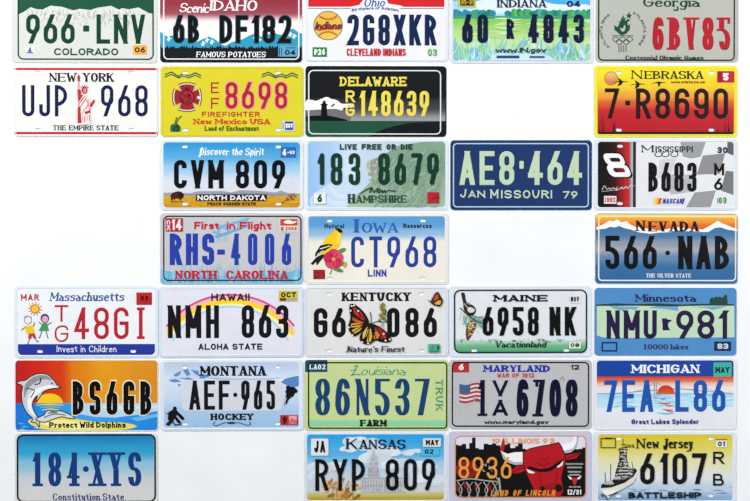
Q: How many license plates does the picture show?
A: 30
